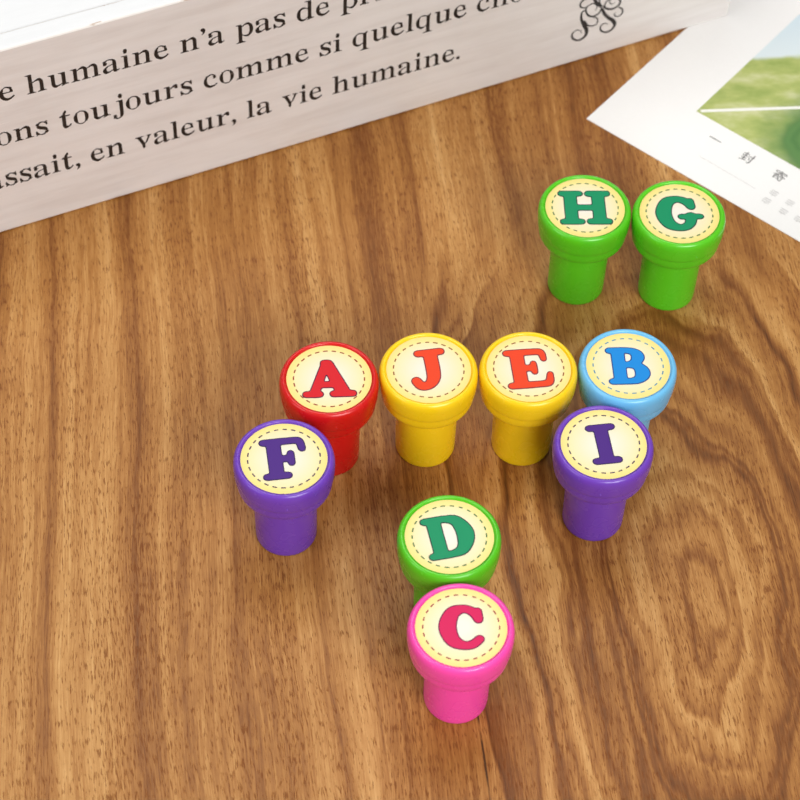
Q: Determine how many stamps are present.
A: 10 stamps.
